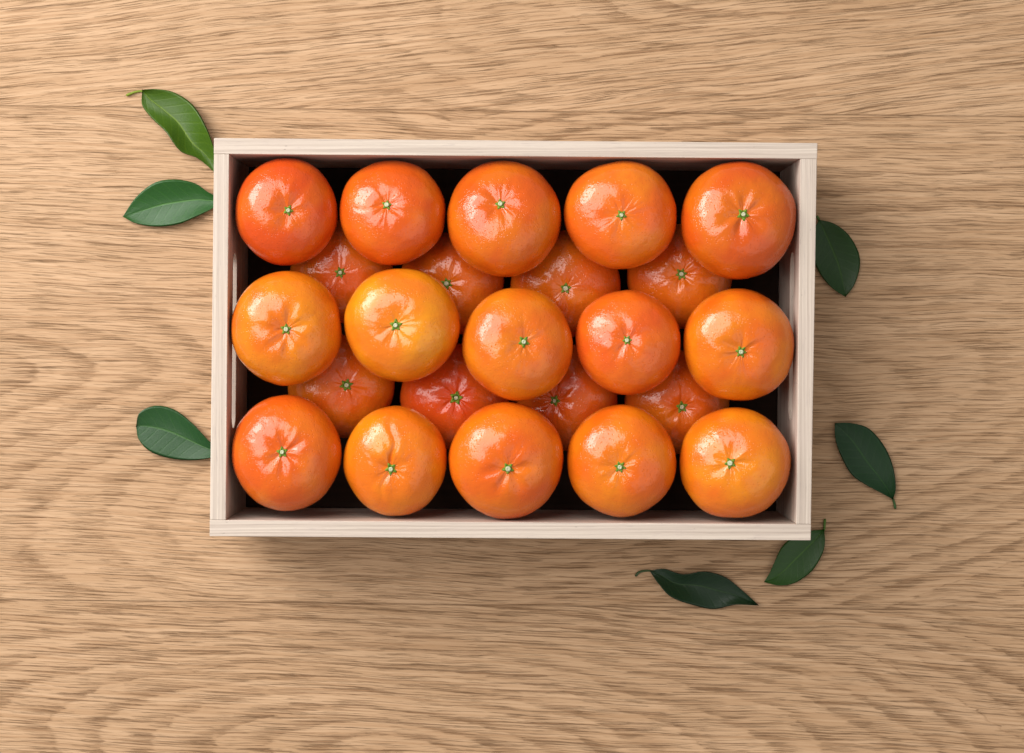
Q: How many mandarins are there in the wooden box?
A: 23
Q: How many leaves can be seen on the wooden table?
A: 7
